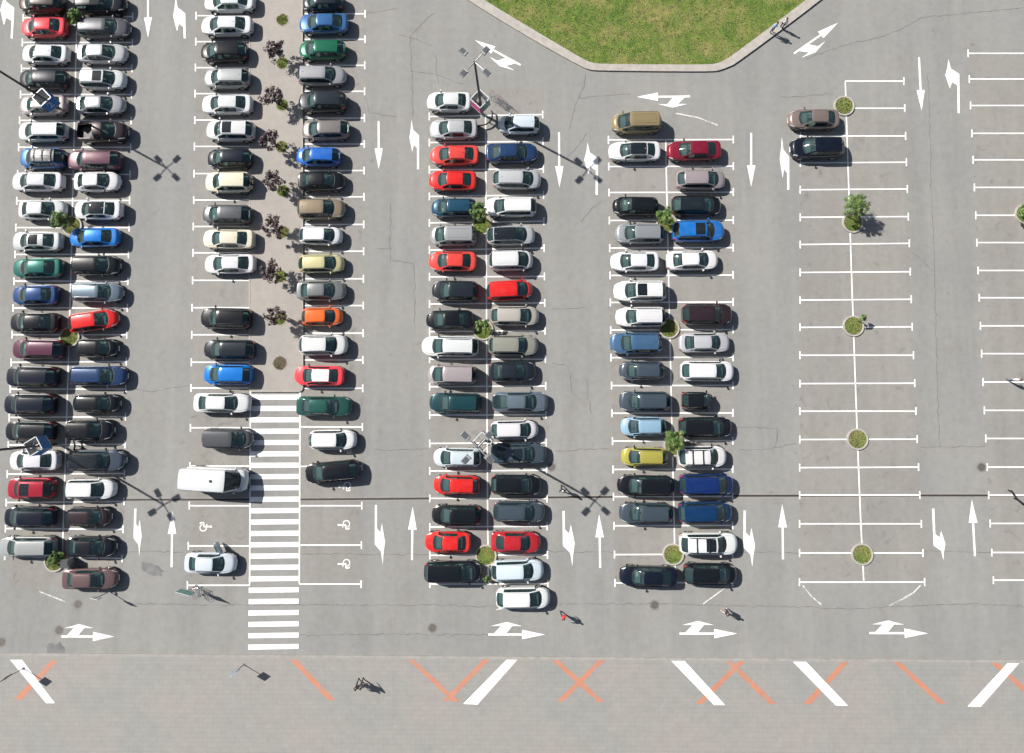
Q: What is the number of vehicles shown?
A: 146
